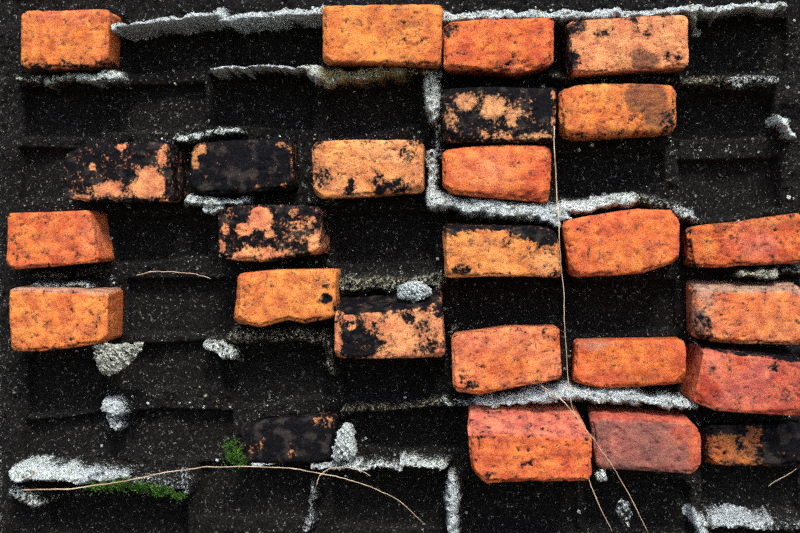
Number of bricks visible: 26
